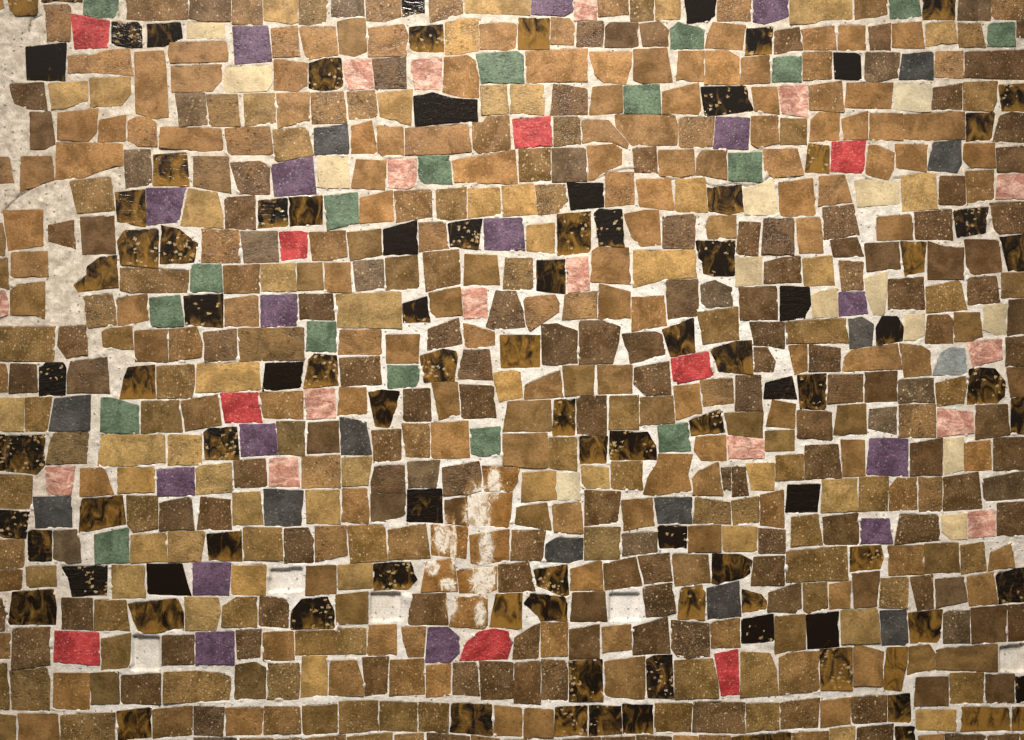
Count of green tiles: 18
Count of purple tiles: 16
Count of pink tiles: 16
